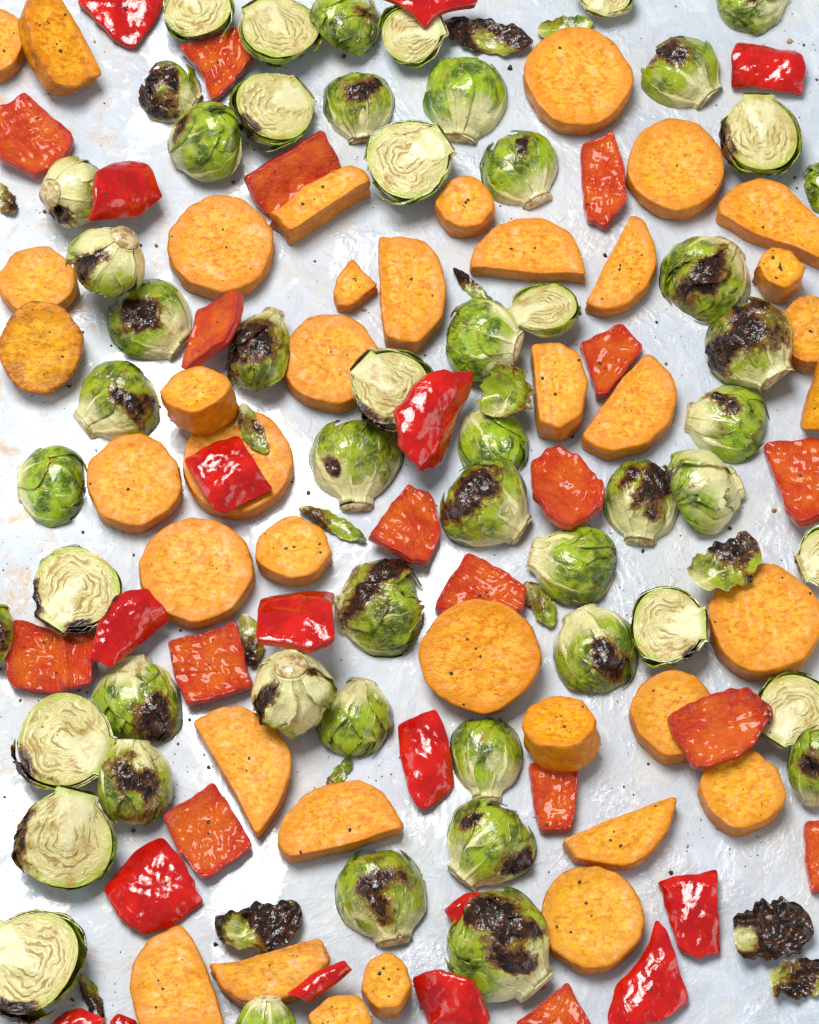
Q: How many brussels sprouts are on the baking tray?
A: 54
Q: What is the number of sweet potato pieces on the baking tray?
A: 38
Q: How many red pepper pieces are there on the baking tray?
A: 34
